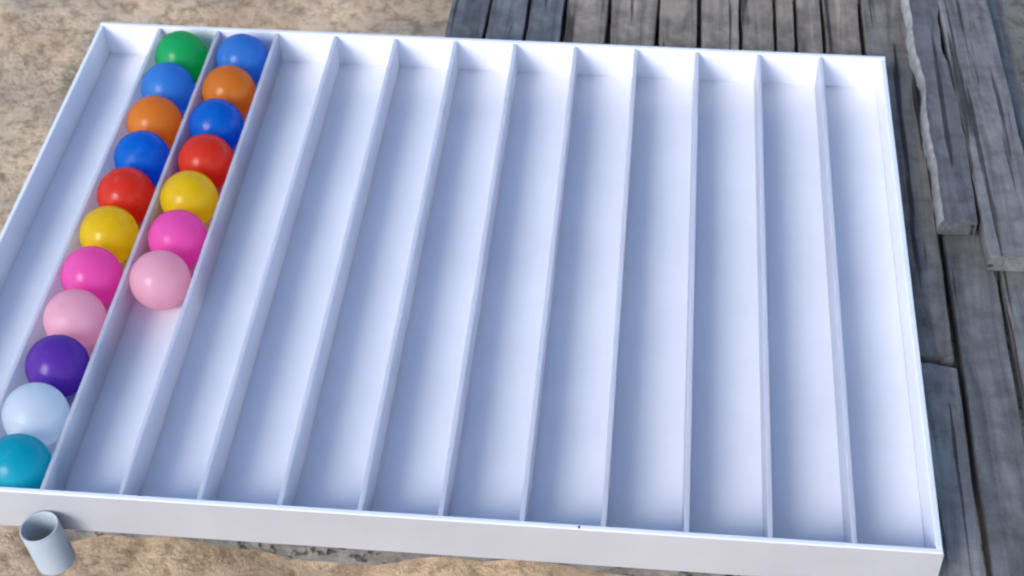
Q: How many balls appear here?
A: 18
